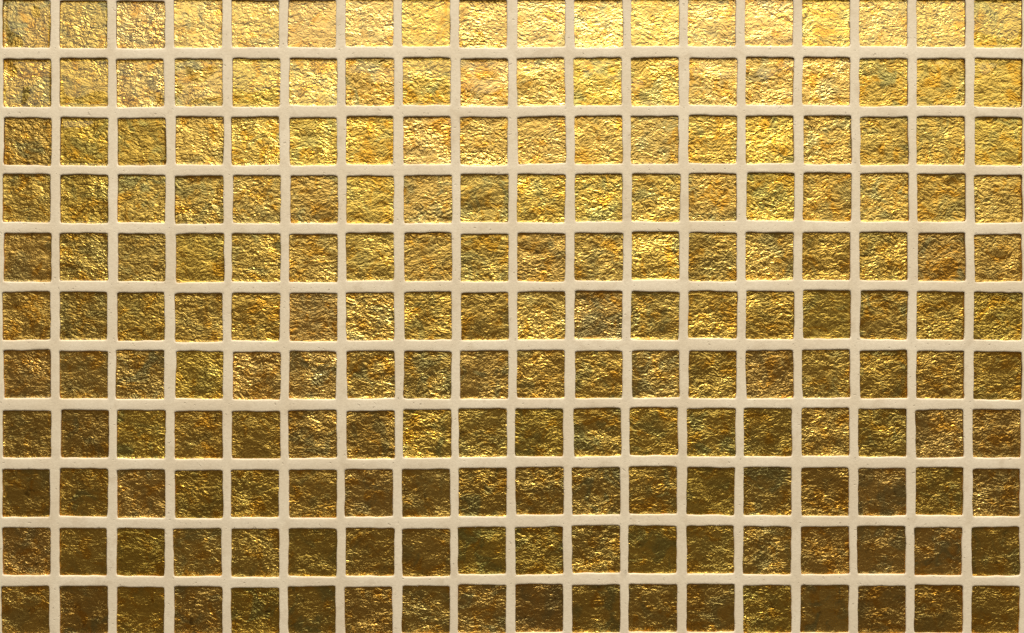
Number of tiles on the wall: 198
